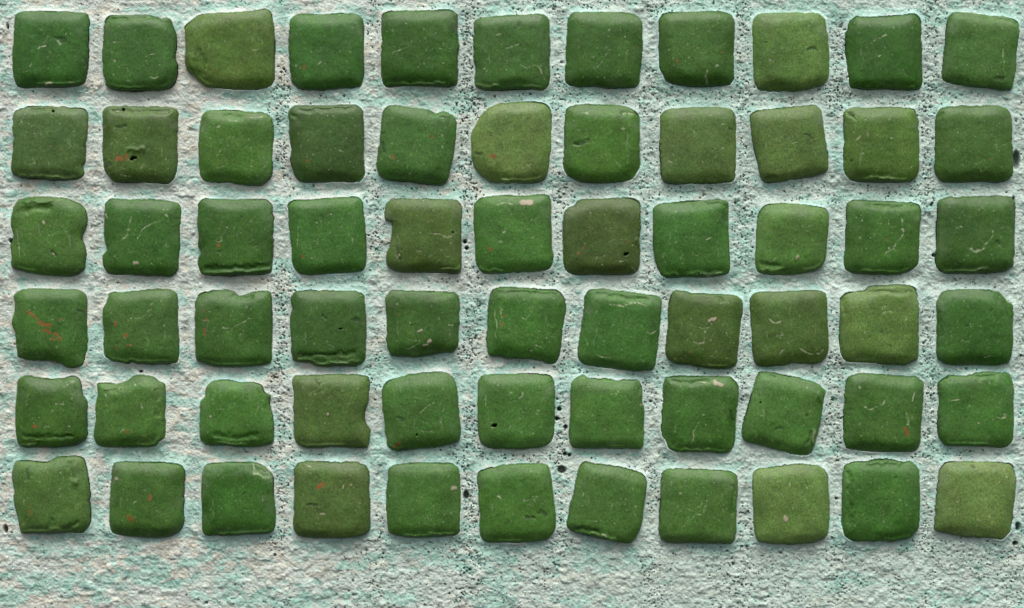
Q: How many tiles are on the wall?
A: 66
